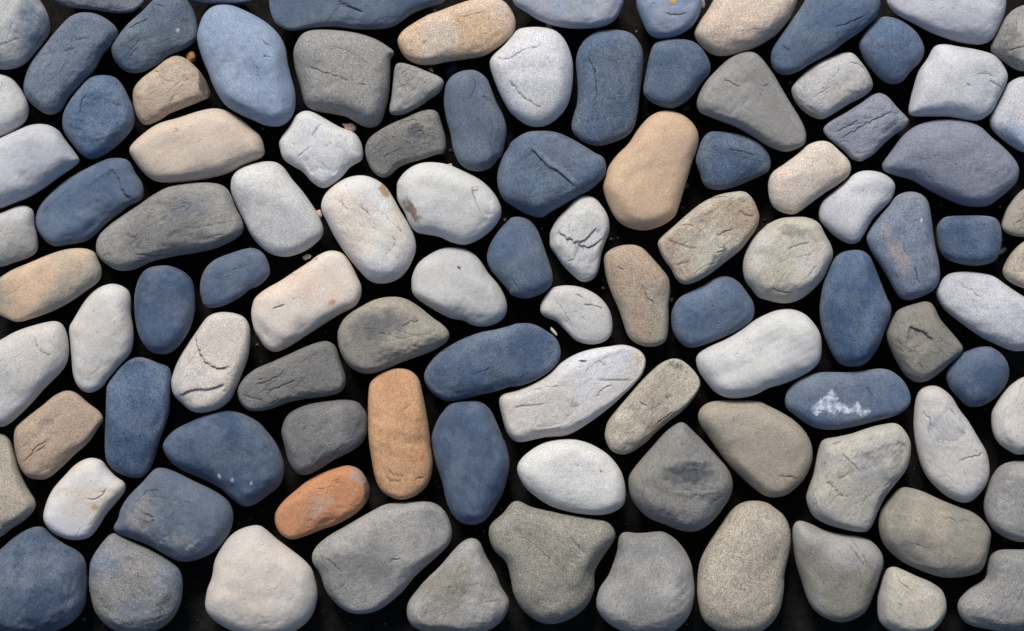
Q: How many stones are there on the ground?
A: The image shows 104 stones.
